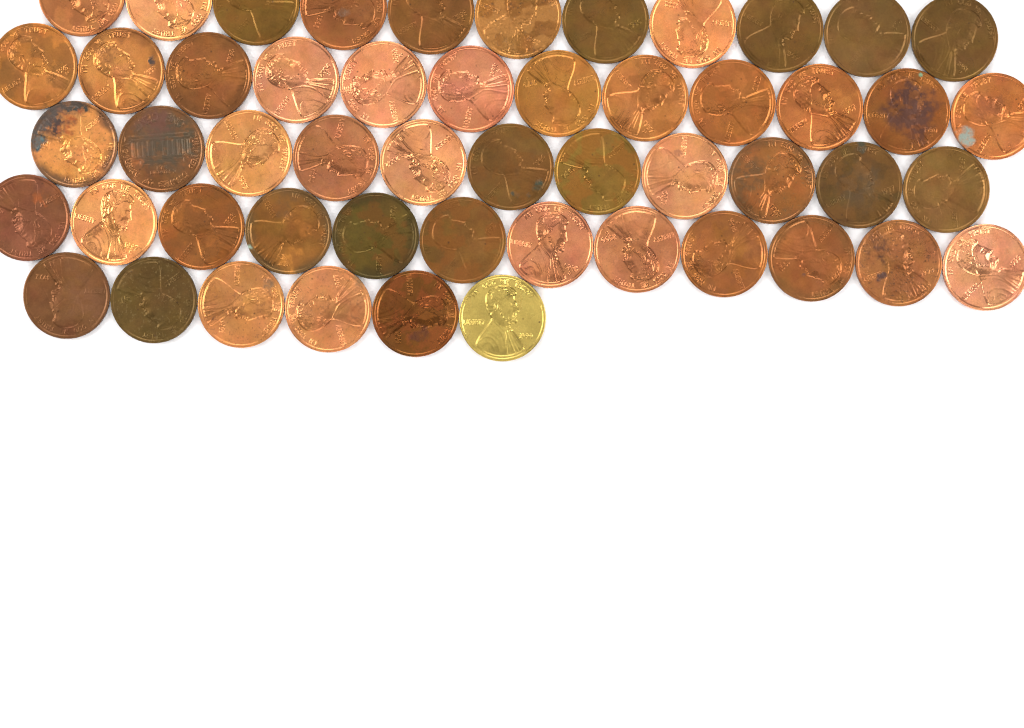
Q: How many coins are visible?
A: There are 52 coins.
